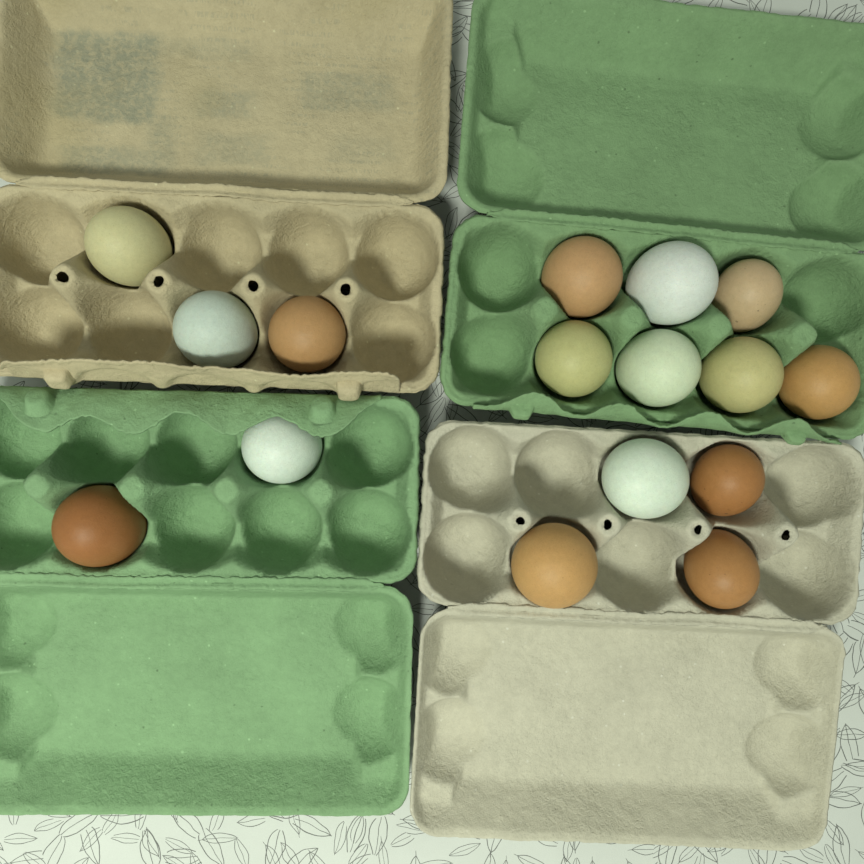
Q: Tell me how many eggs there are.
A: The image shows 16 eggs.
